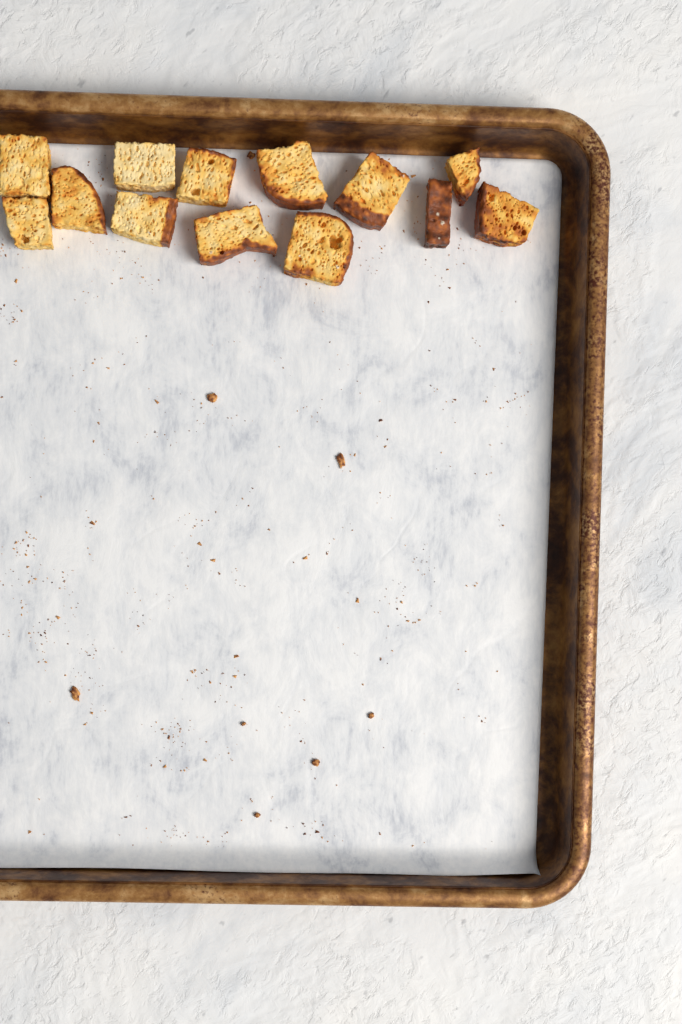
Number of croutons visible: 13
